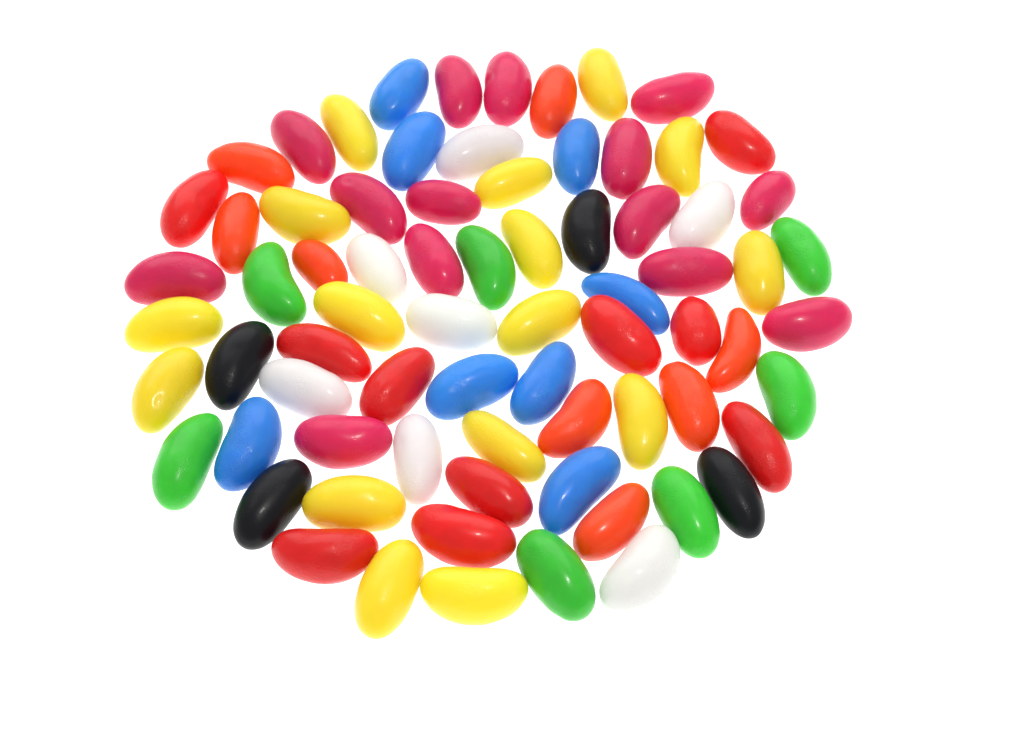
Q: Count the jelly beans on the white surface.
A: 74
